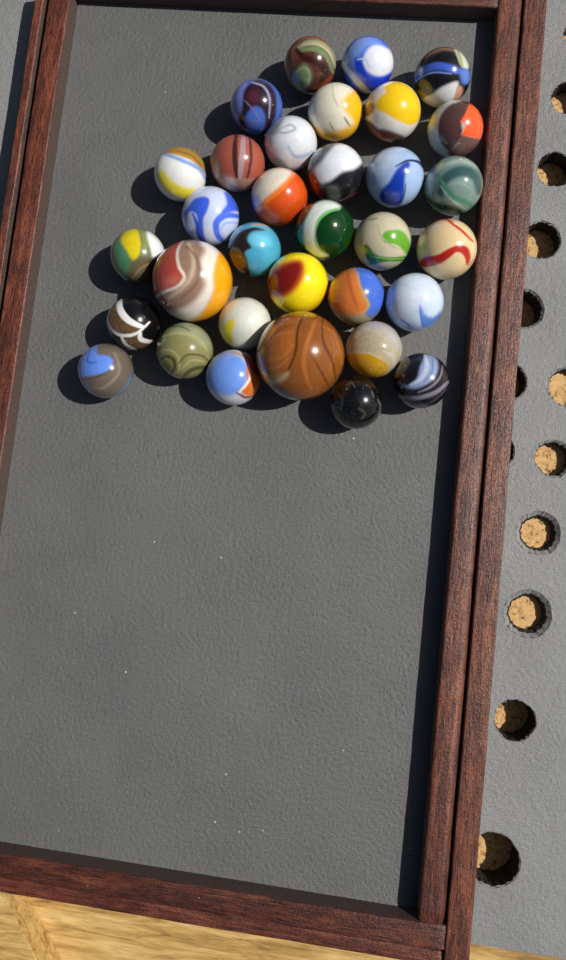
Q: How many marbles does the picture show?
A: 33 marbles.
